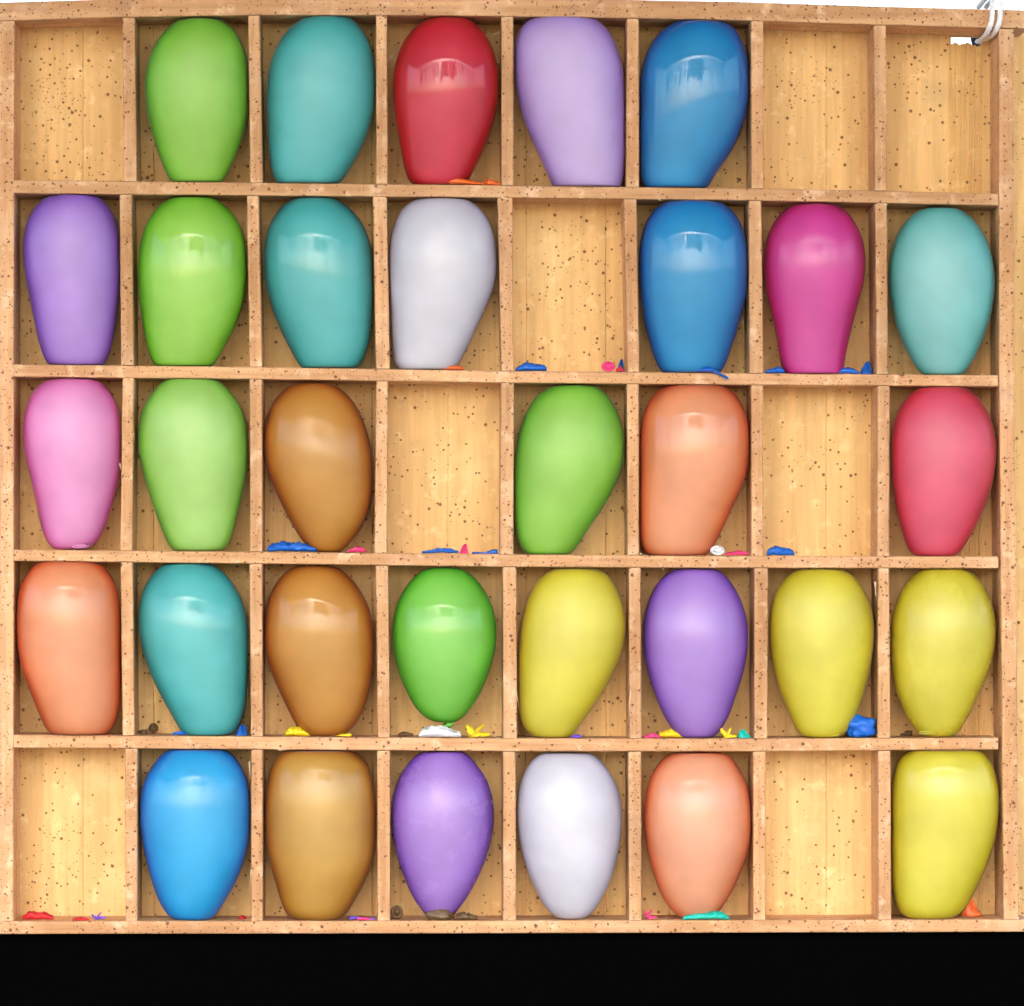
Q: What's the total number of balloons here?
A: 32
